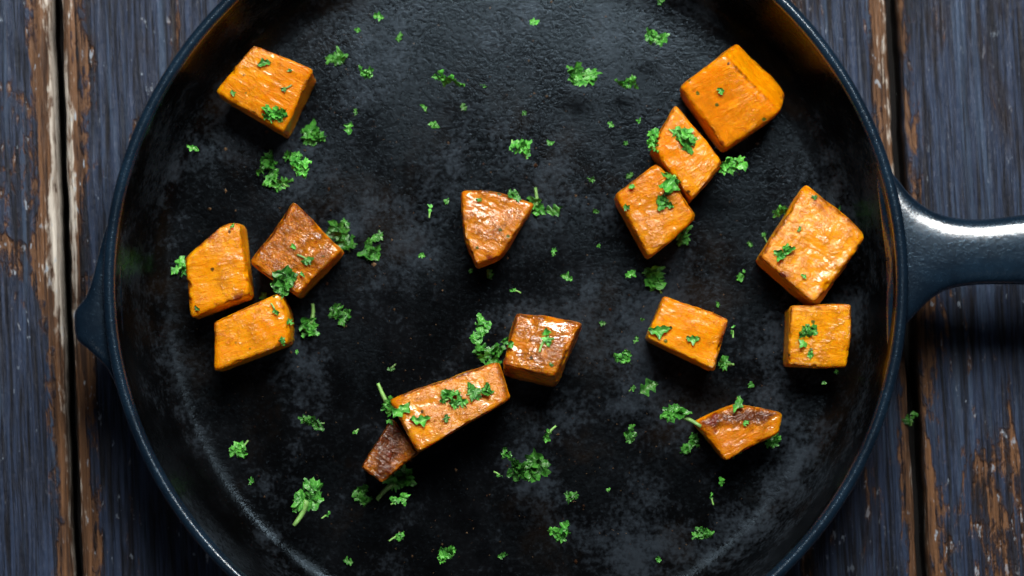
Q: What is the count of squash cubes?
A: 15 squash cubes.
